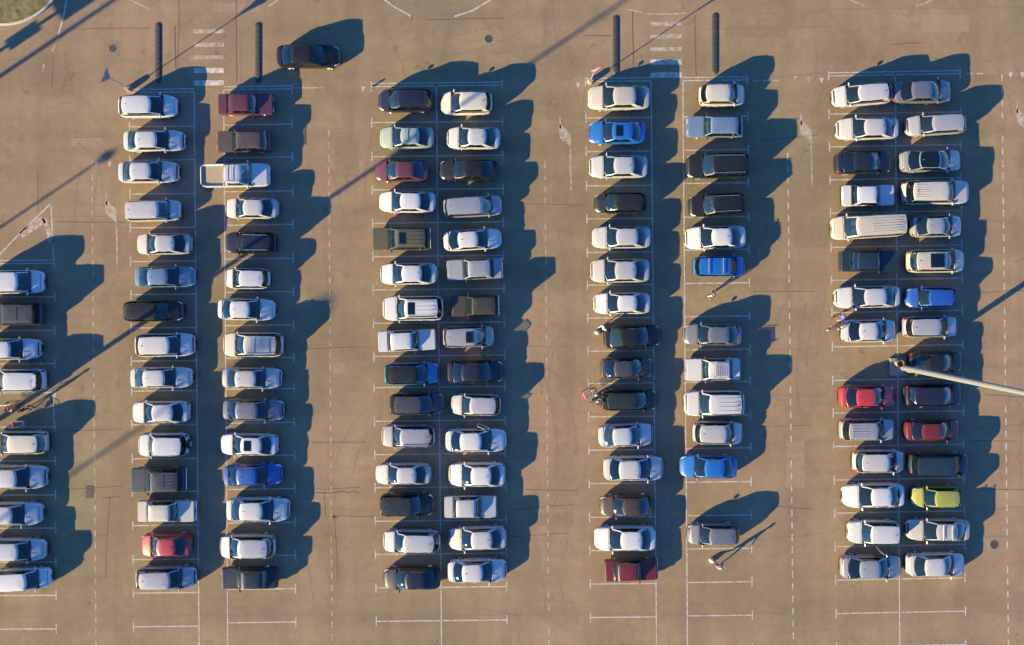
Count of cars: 126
